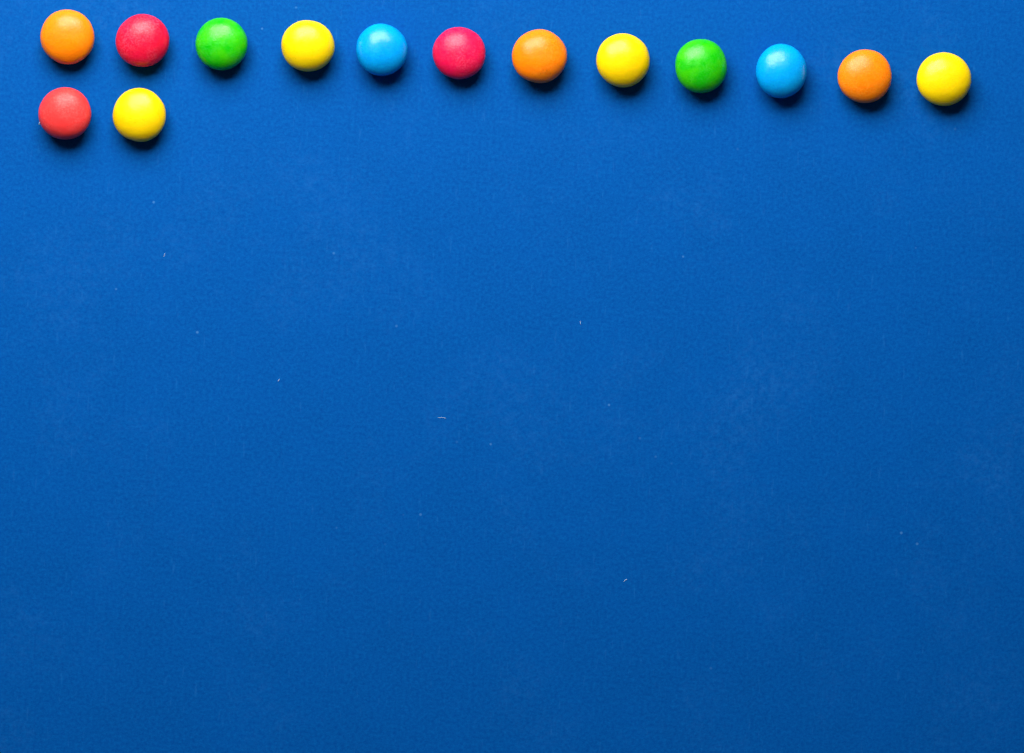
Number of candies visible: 14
